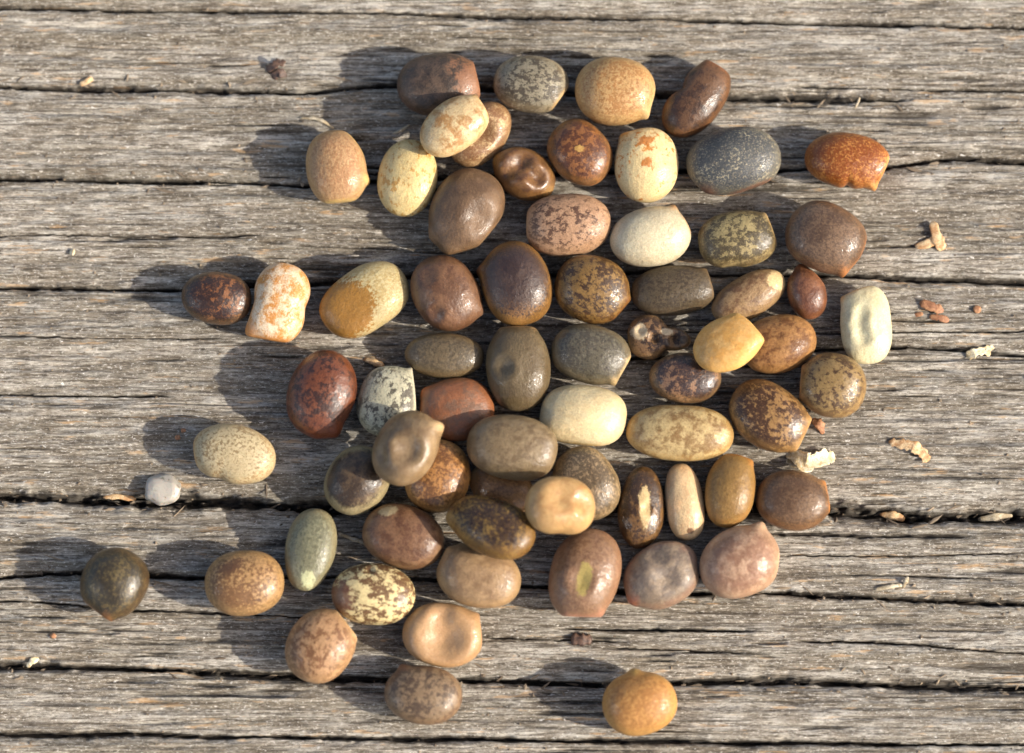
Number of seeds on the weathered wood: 68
